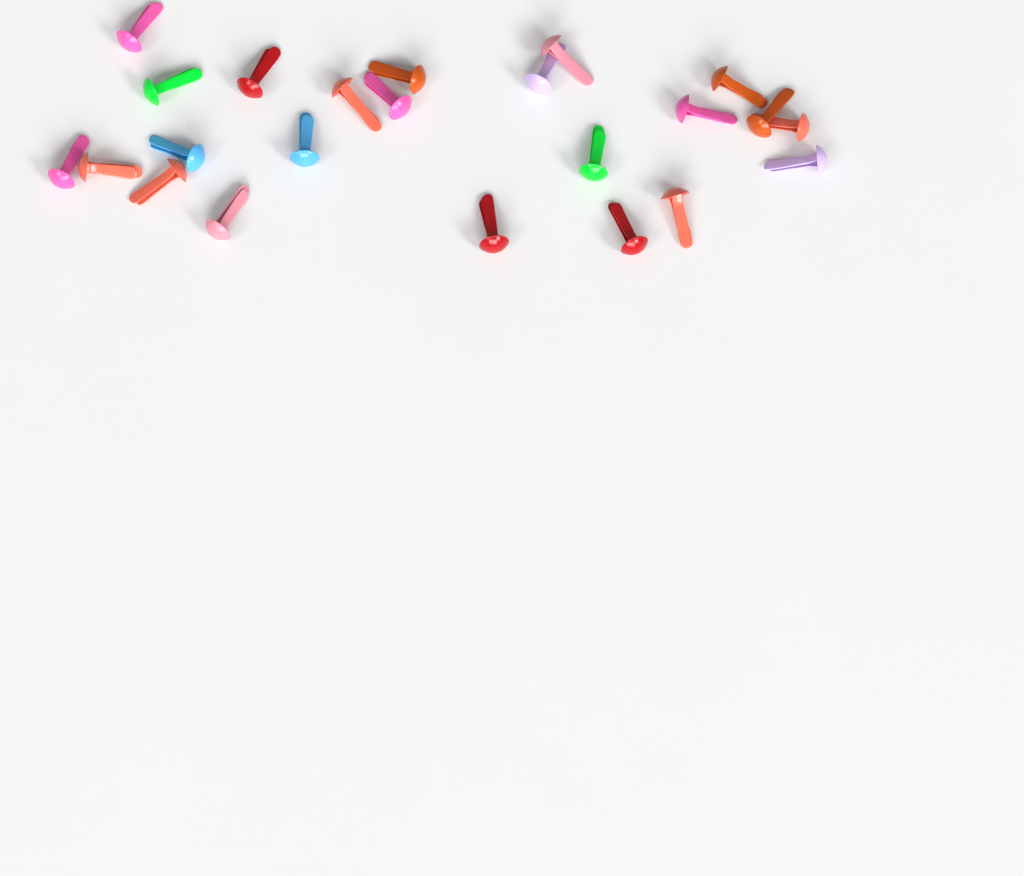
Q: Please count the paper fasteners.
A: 23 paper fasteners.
